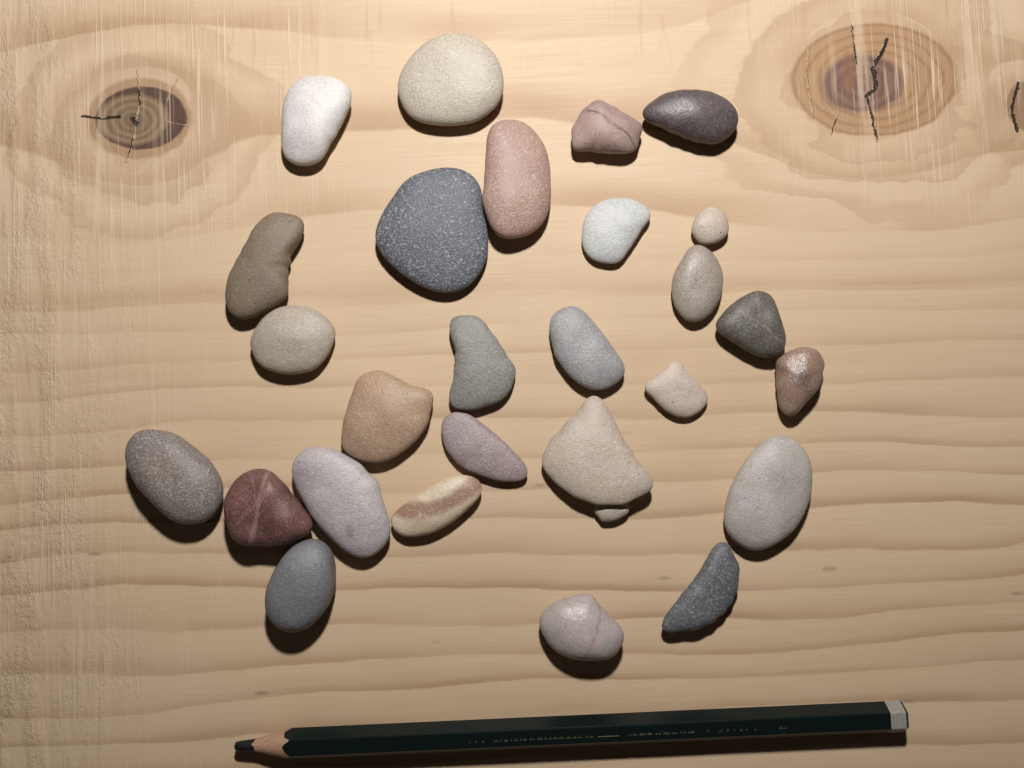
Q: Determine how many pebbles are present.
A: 28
